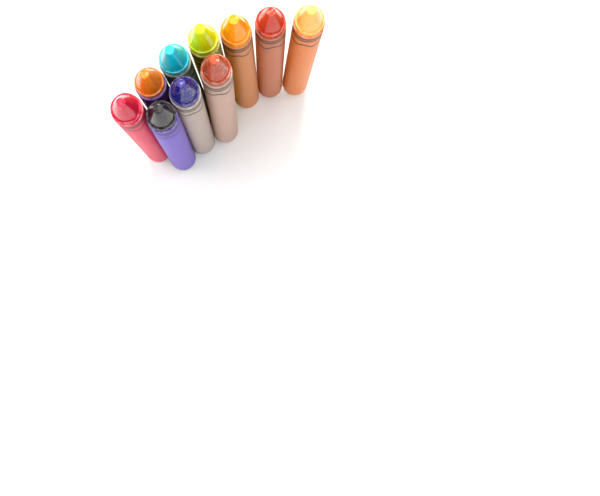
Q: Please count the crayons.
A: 10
